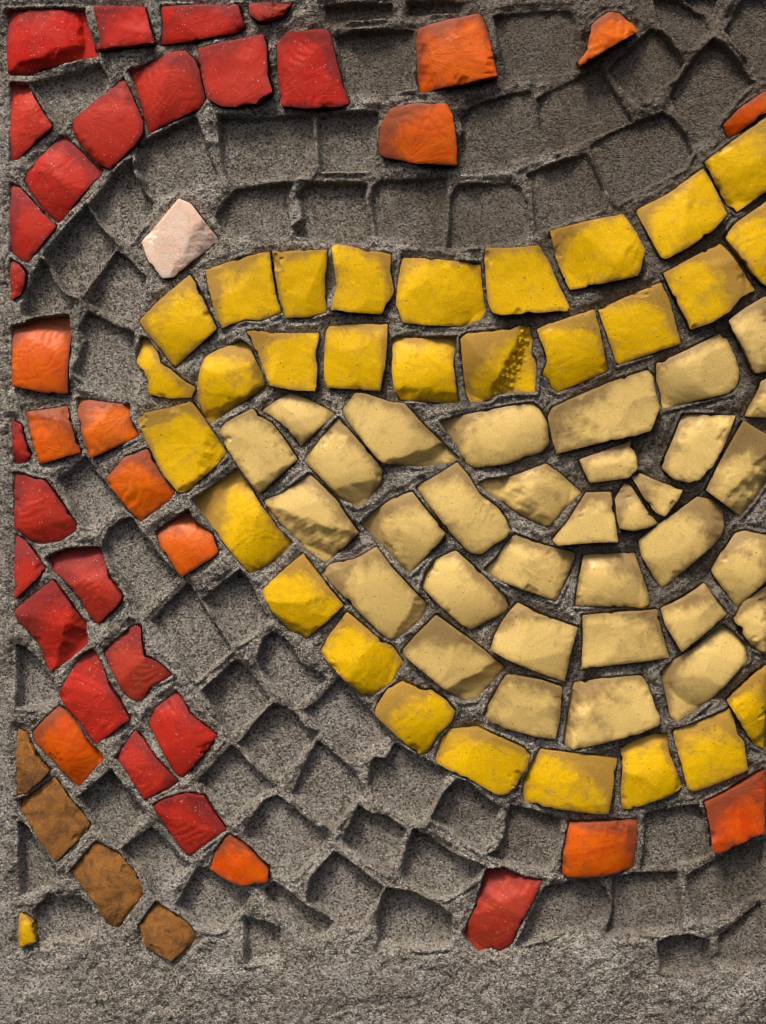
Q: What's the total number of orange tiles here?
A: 13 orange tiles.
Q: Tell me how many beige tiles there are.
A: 33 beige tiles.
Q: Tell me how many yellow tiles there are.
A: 30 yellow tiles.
